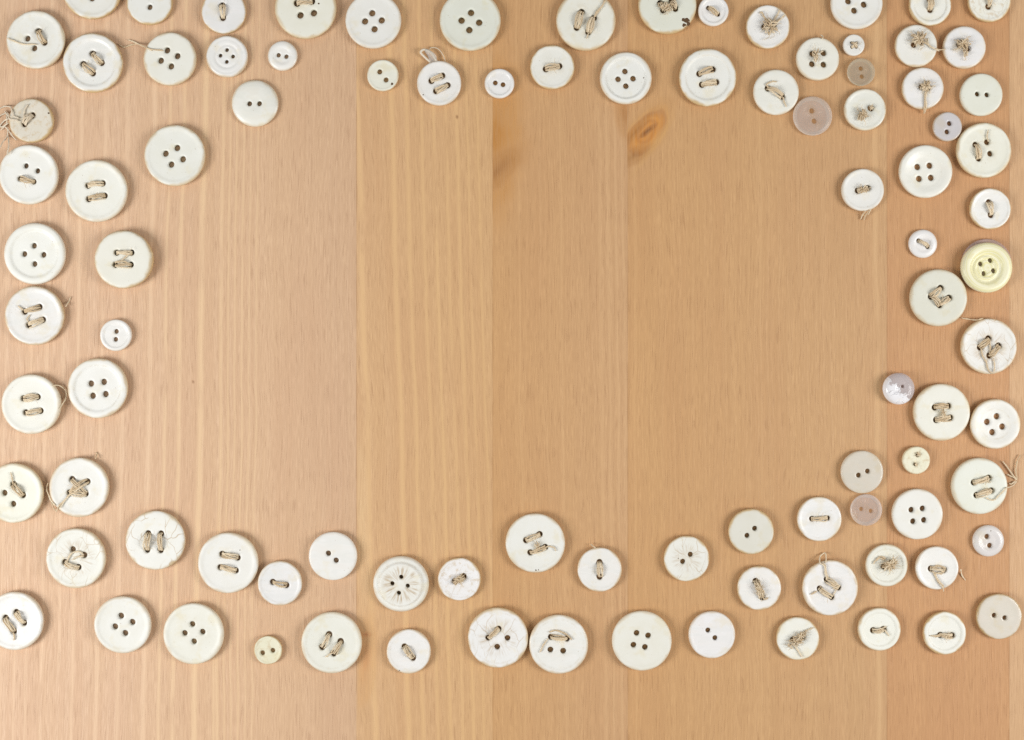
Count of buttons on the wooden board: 95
